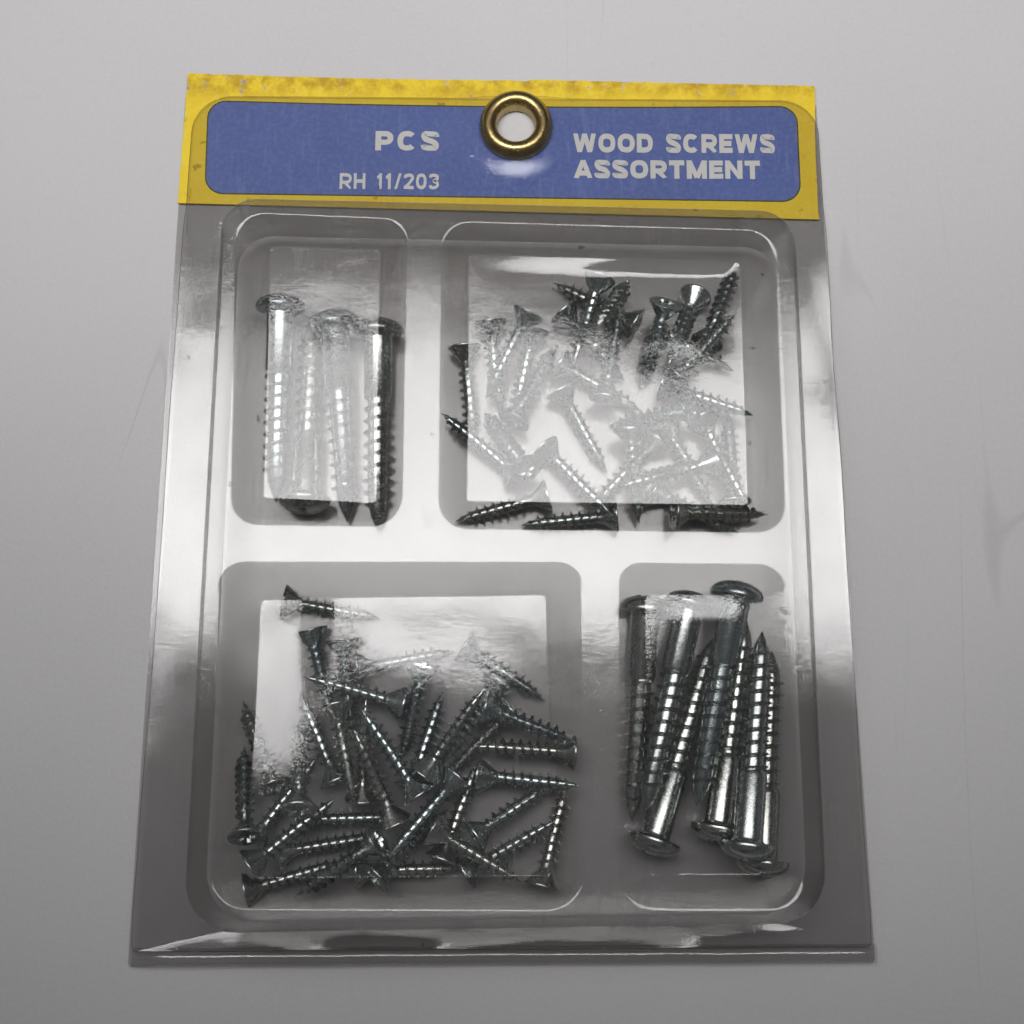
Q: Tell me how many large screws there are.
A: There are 11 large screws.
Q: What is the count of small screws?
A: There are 68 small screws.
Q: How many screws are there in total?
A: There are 79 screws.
